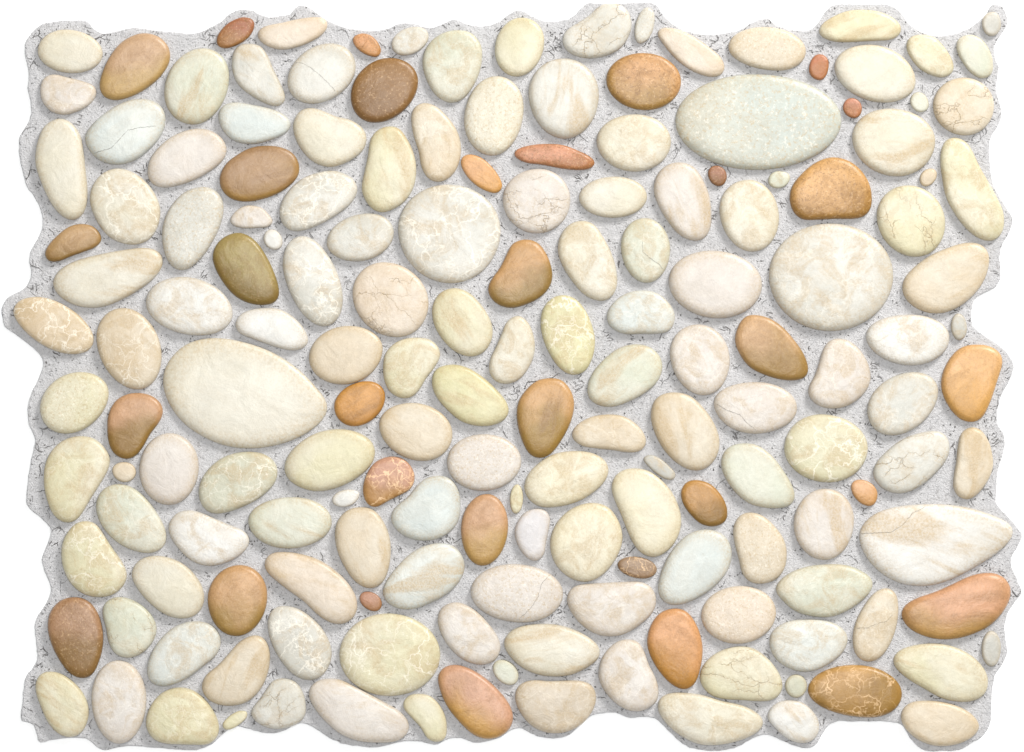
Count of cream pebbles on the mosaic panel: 138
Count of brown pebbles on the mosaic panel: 32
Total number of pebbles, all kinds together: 170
